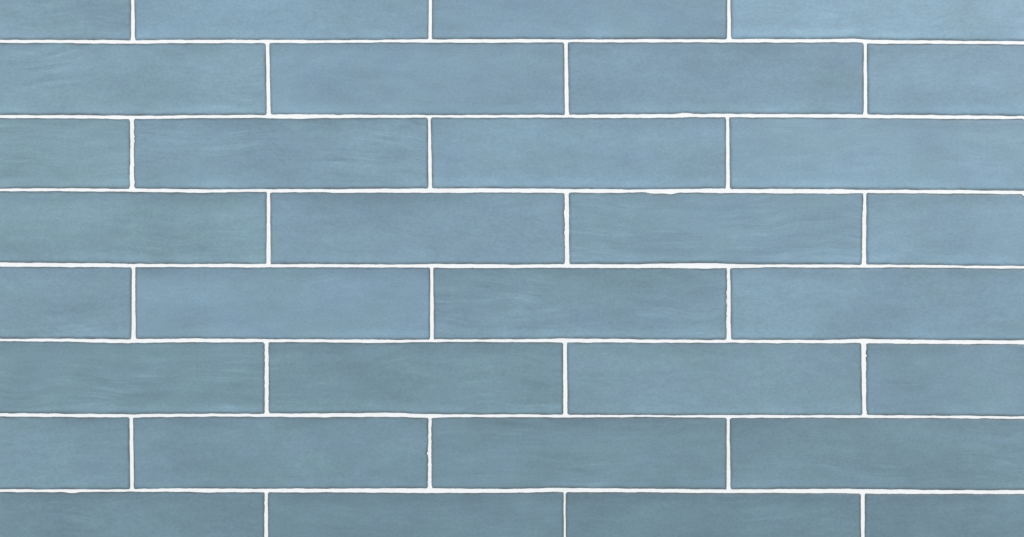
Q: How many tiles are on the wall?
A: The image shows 32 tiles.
